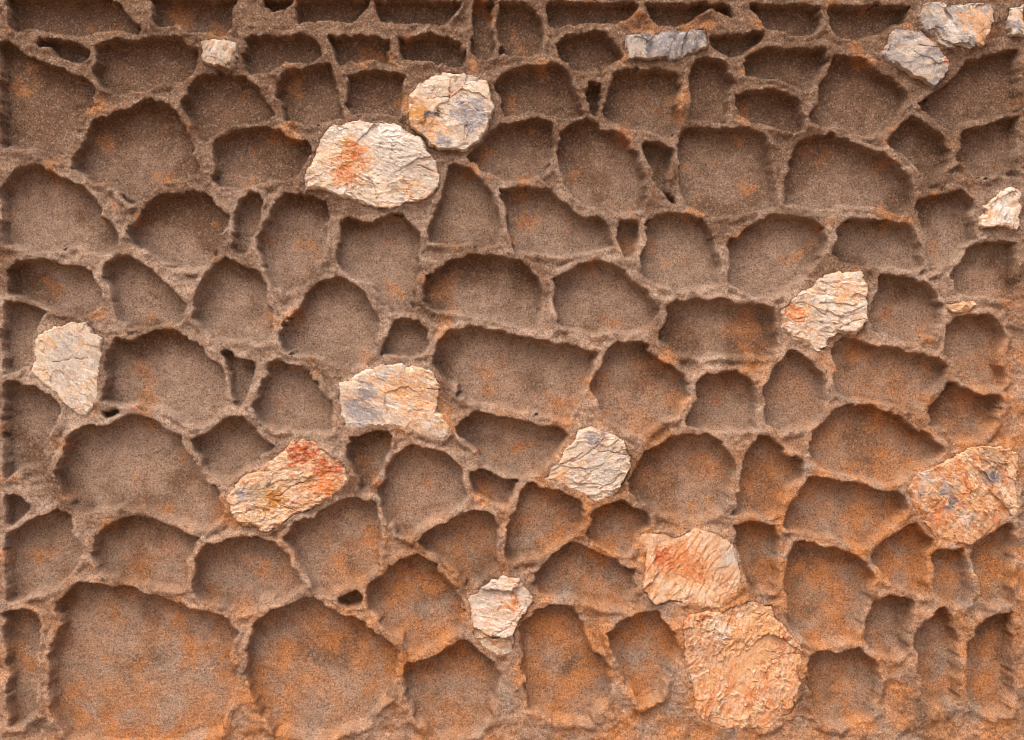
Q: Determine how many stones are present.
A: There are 18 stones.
